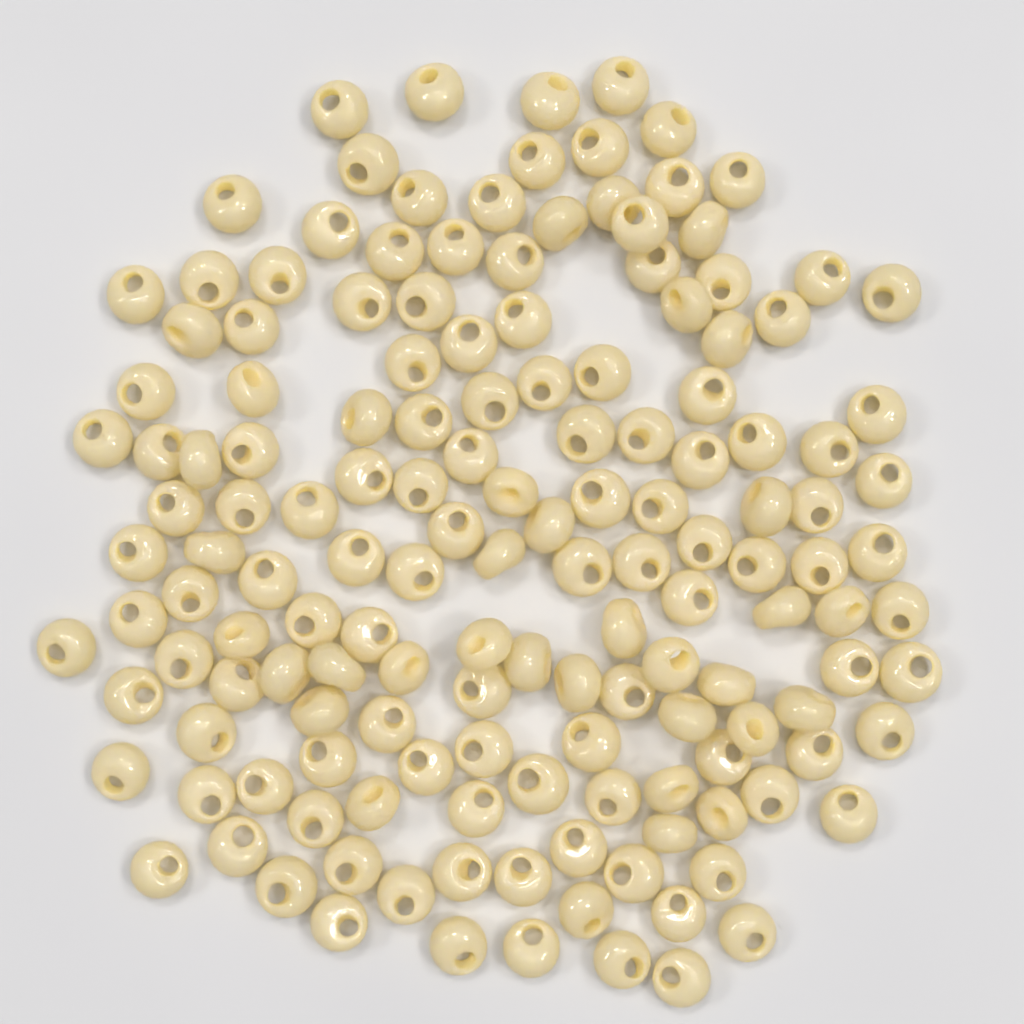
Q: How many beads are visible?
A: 152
